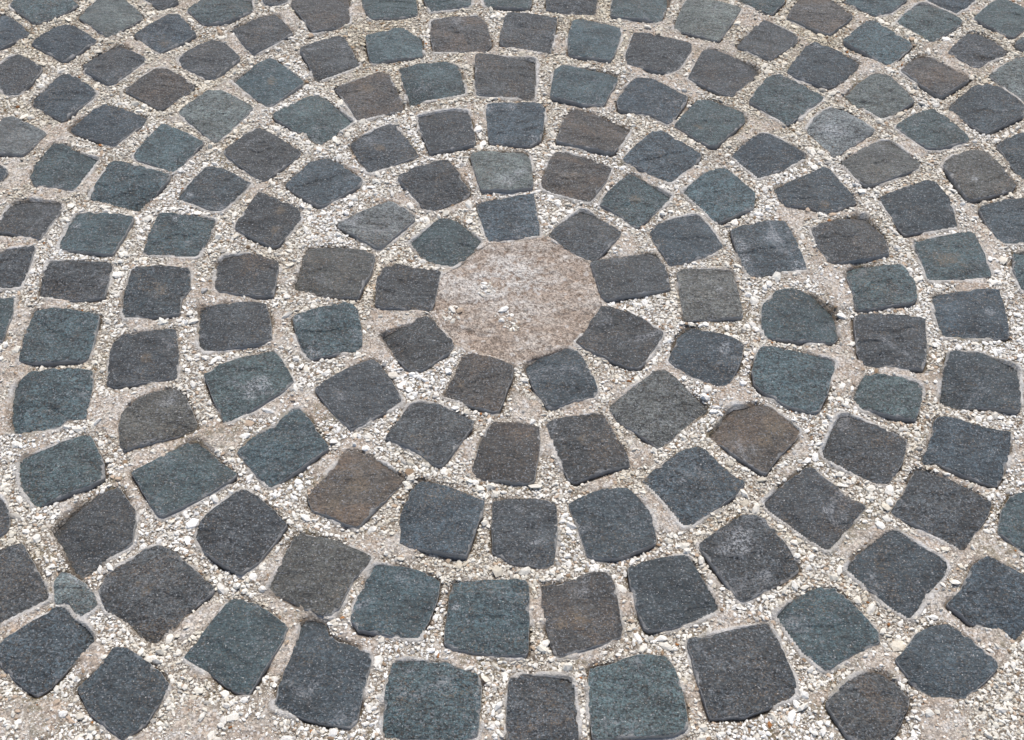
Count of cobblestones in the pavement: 166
